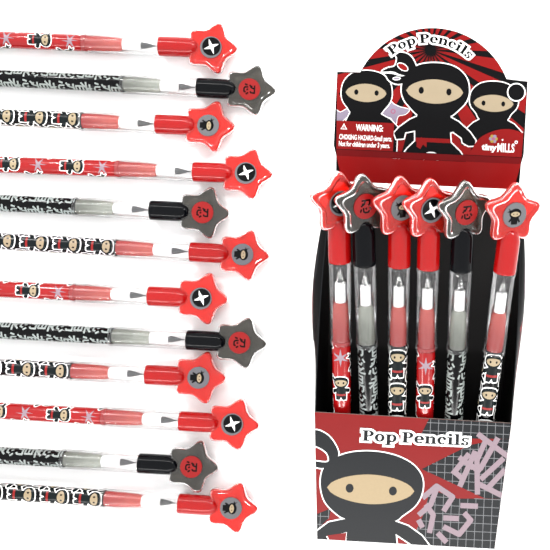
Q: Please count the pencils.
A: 18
